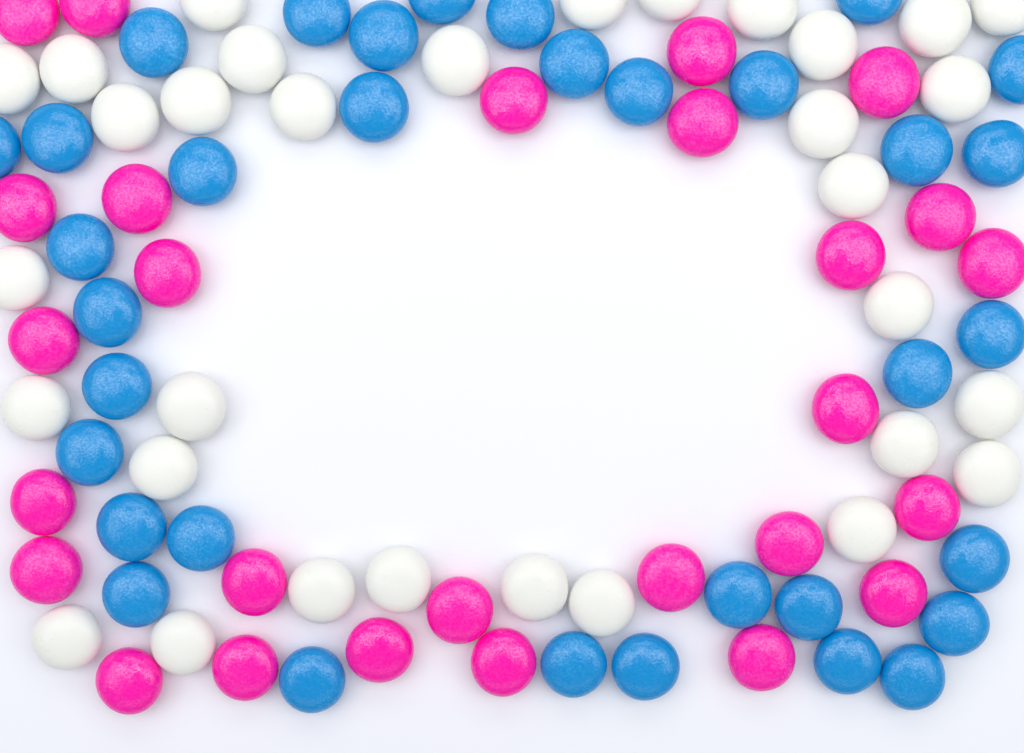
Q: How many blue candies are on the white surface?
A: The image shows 34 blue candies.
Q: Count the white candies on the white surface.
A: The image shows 32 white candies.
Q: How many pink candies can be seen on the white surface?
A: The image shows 27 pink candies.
